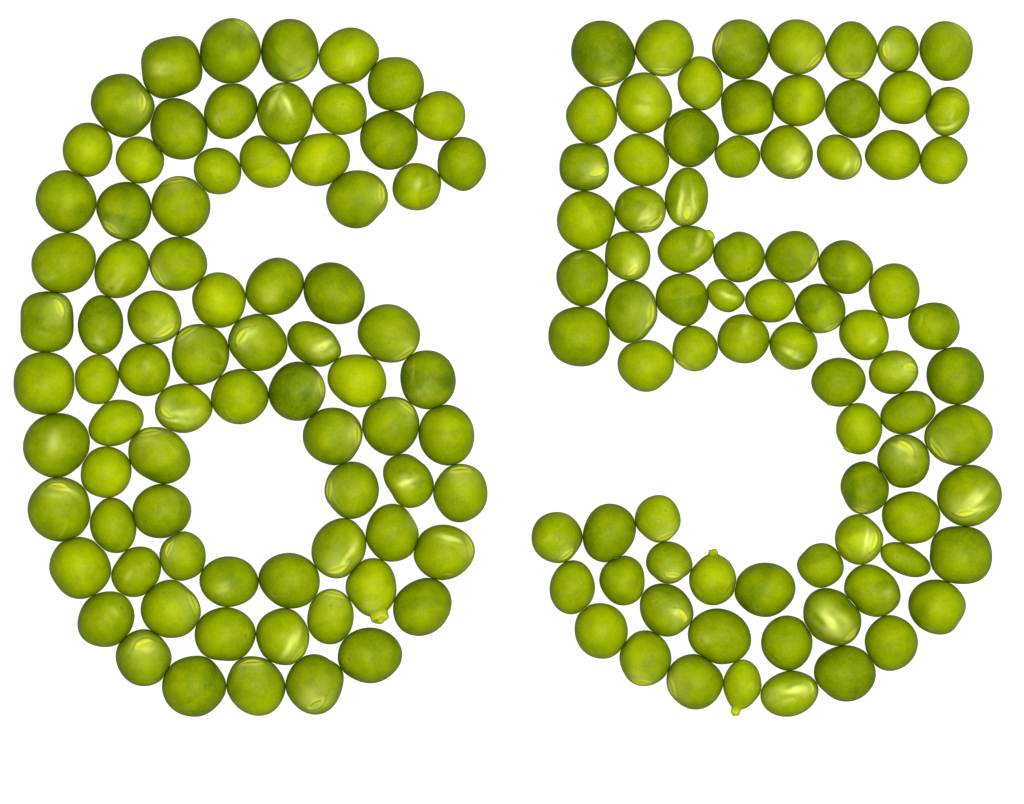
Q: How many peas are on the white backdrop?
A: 157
